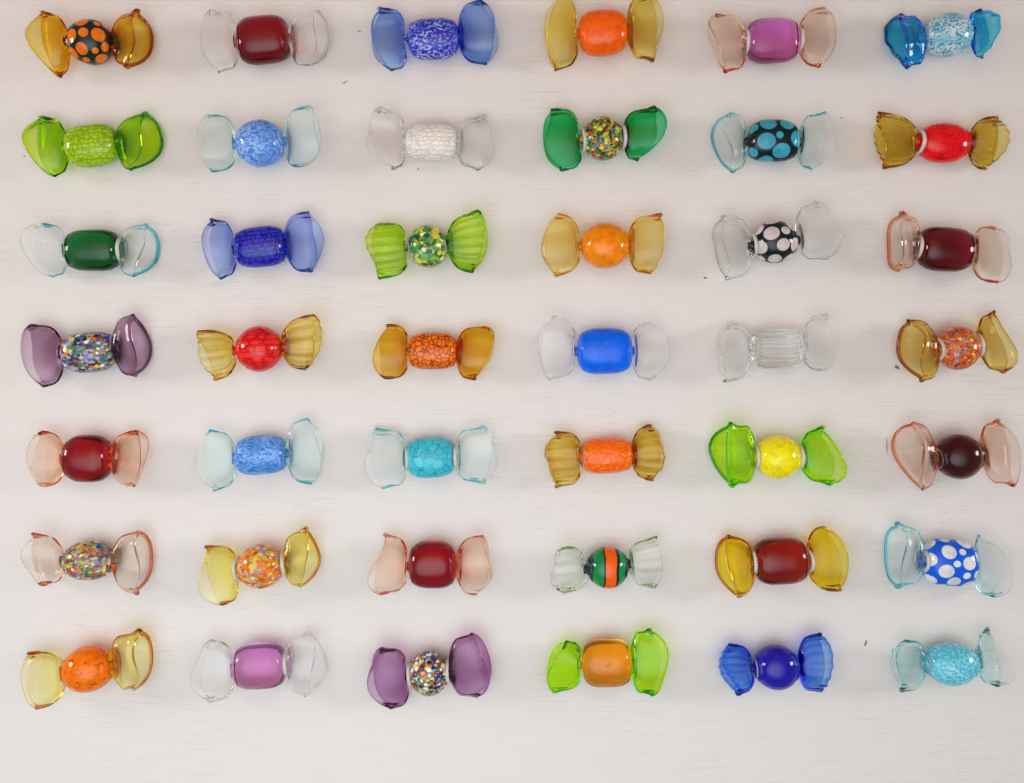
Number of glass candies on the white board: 42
